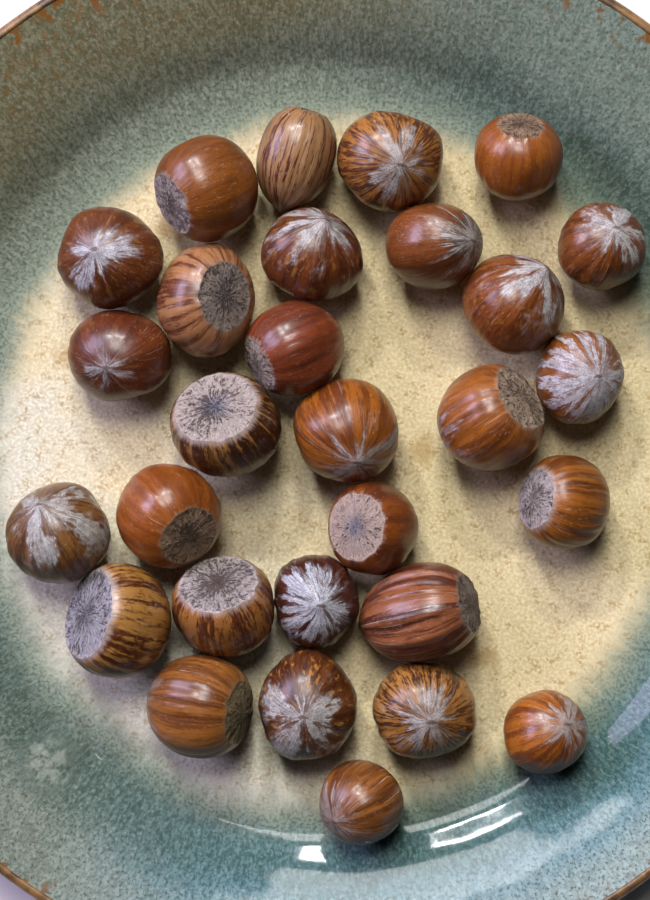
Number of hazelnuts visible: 29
